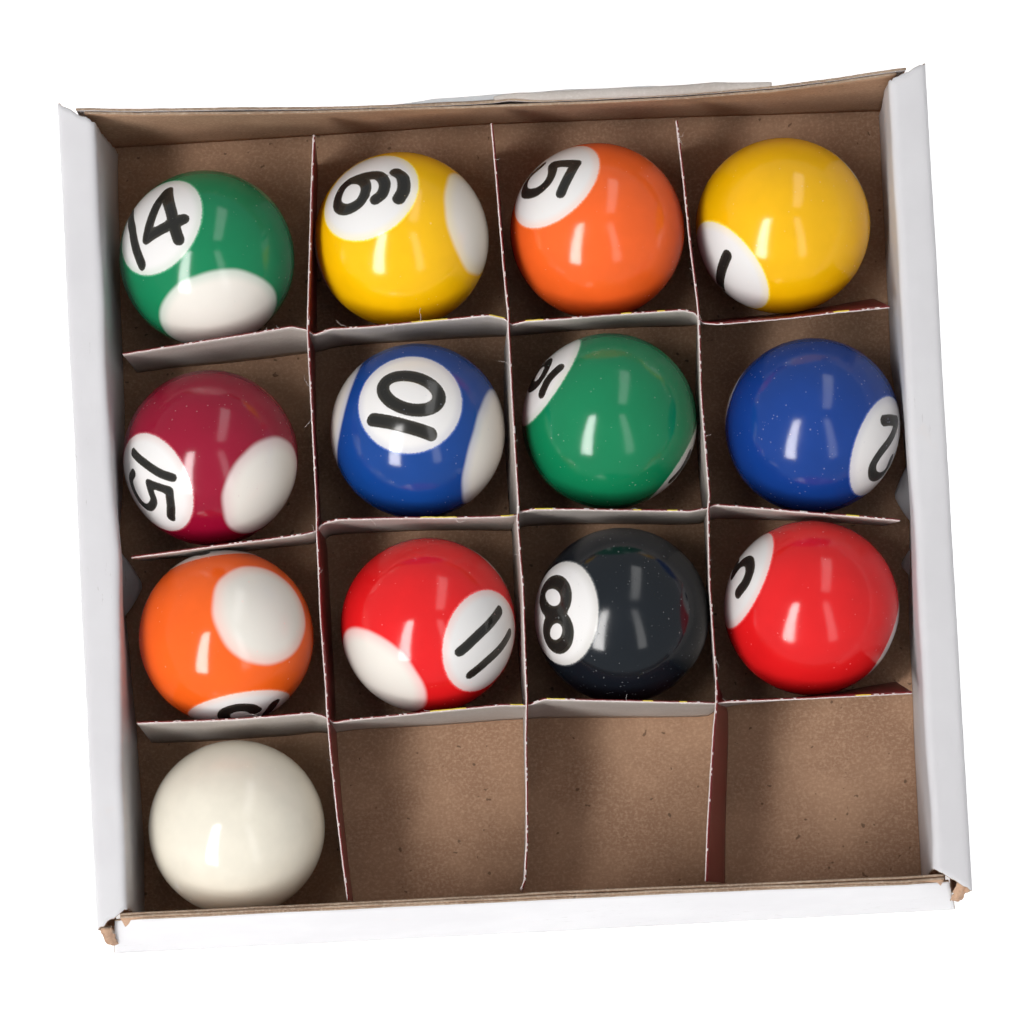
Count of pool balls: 13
